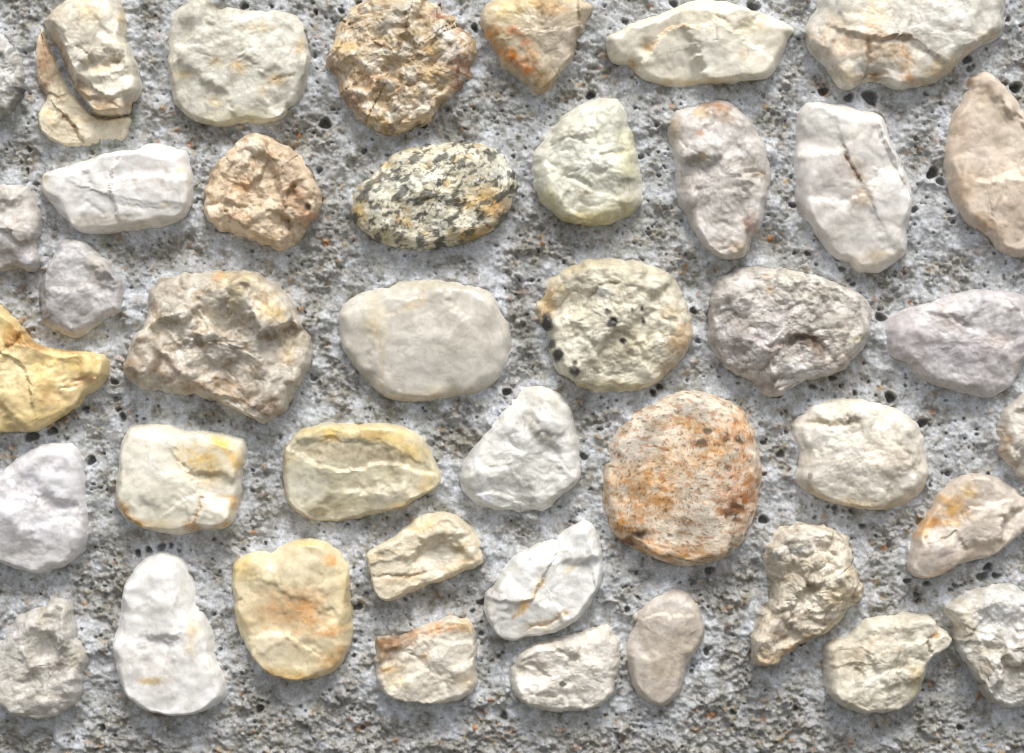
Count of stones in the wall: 42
